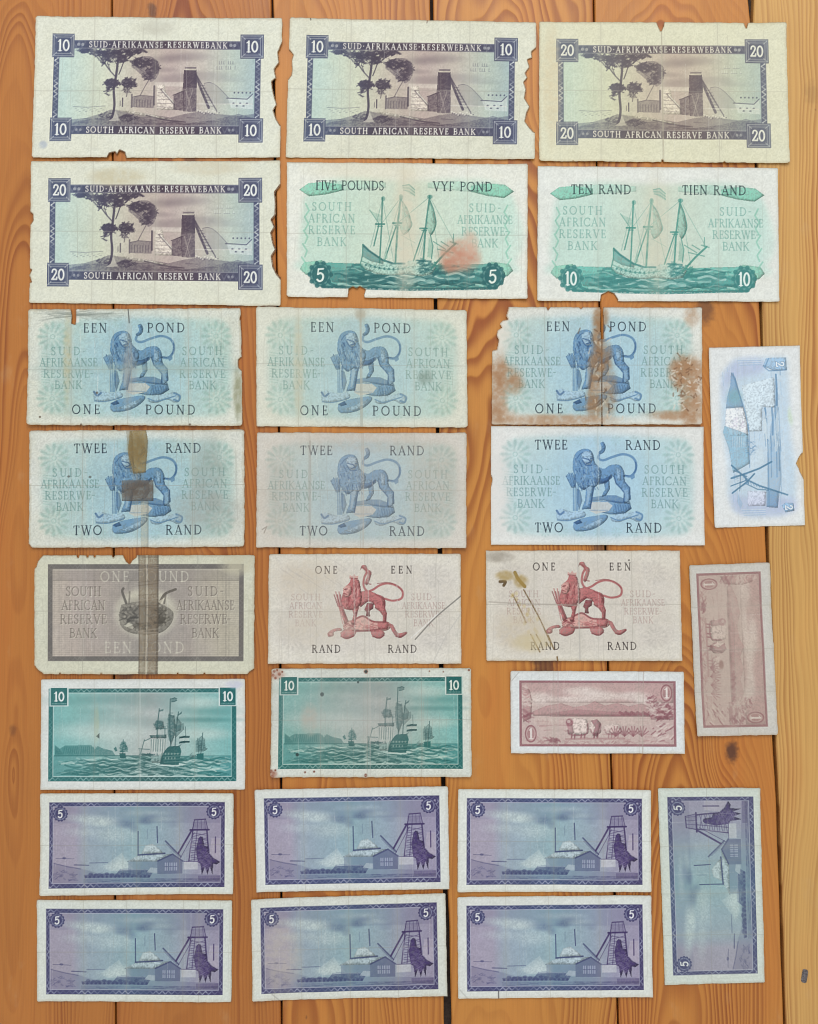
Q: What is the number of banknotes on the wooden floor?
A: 27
